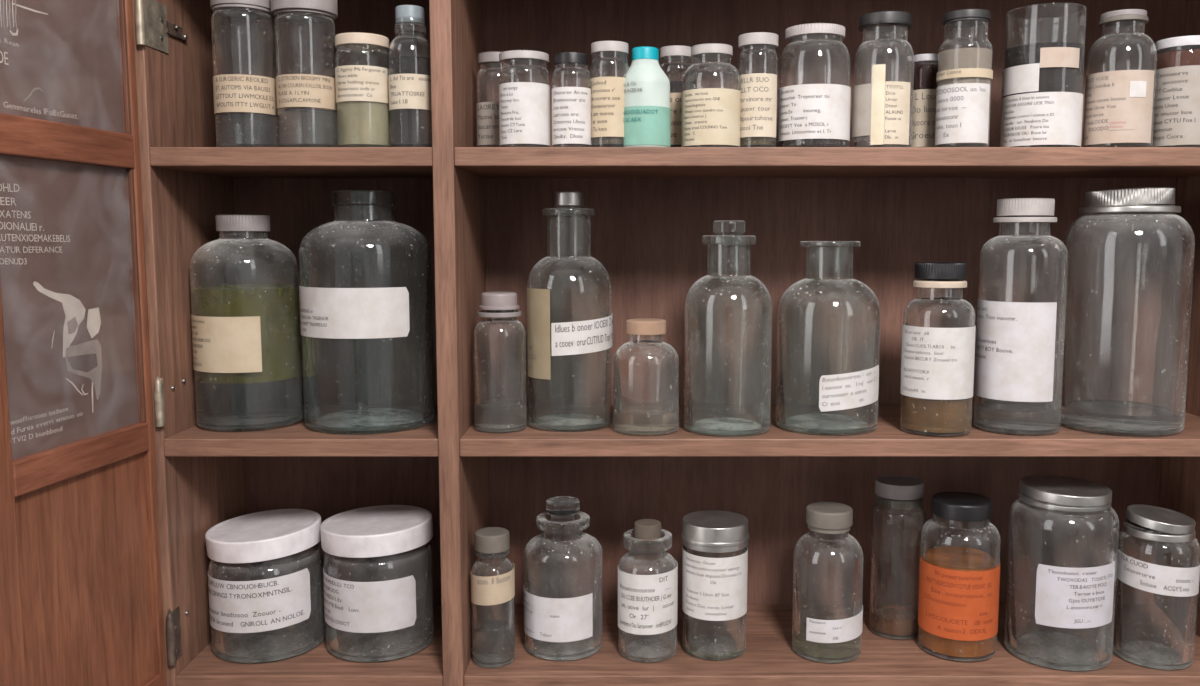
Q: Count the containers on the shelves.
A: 40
